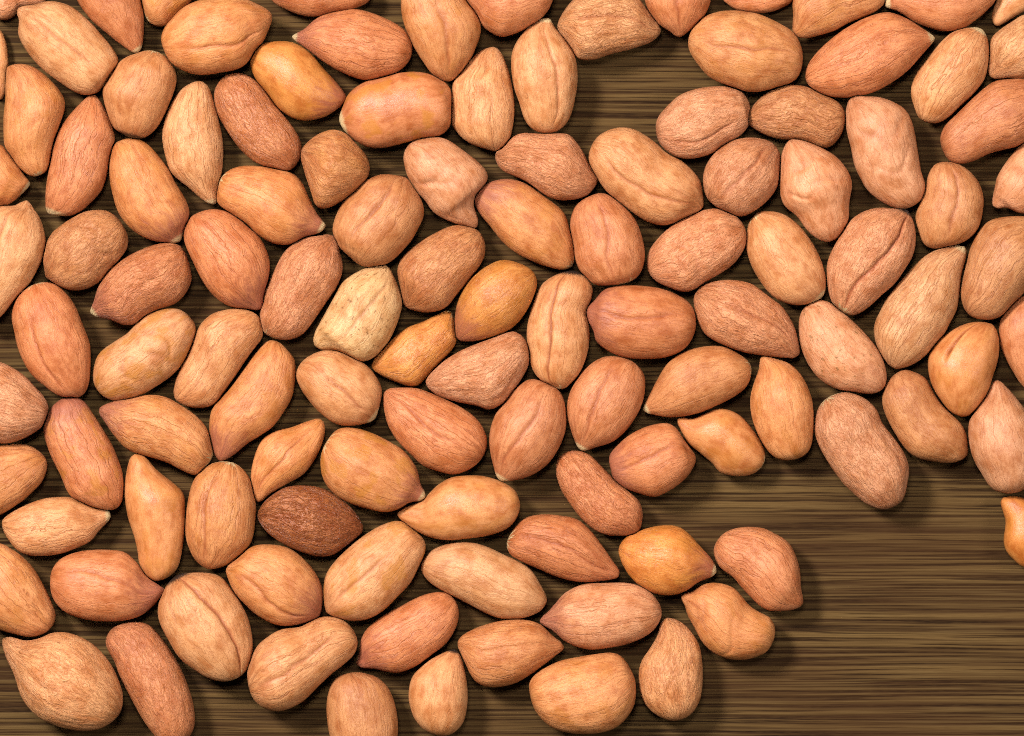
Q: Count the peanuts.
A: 116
